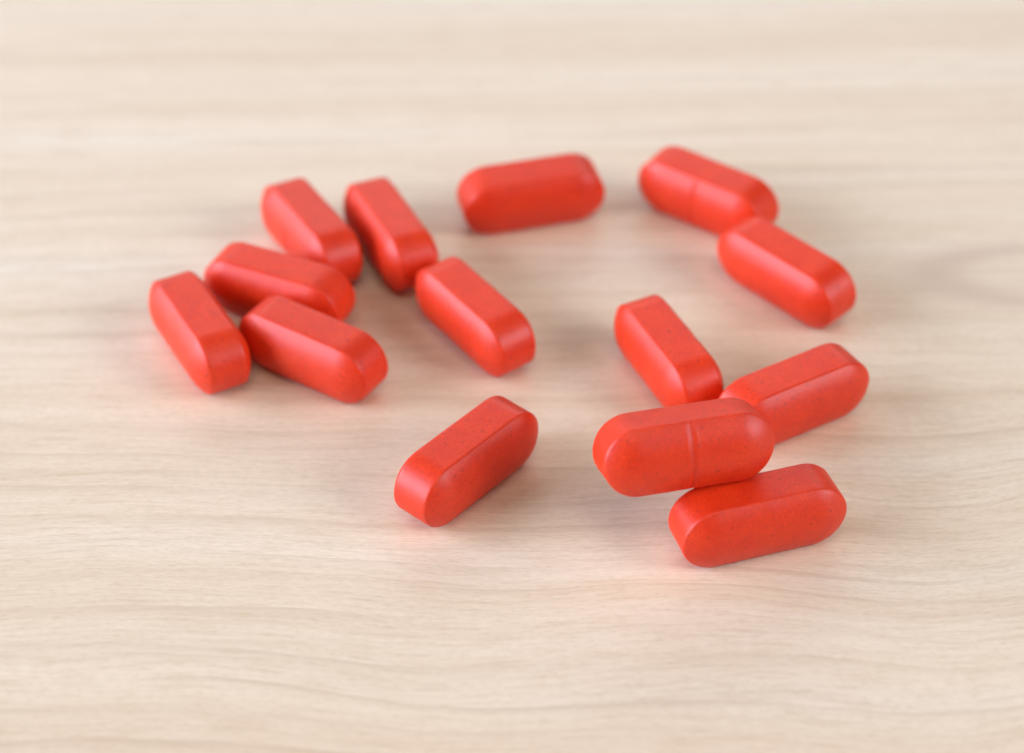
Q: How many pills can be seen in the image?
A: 14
